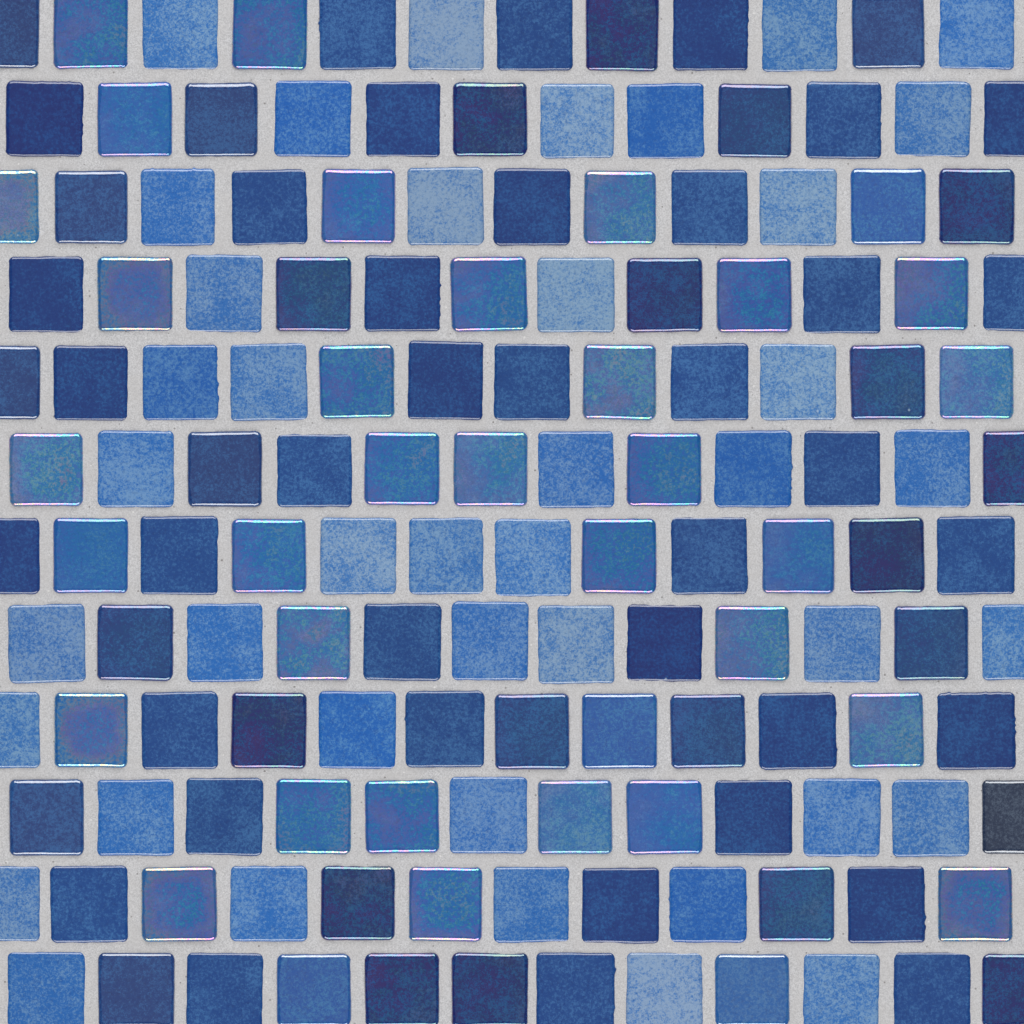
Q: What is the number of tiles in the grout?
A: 144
